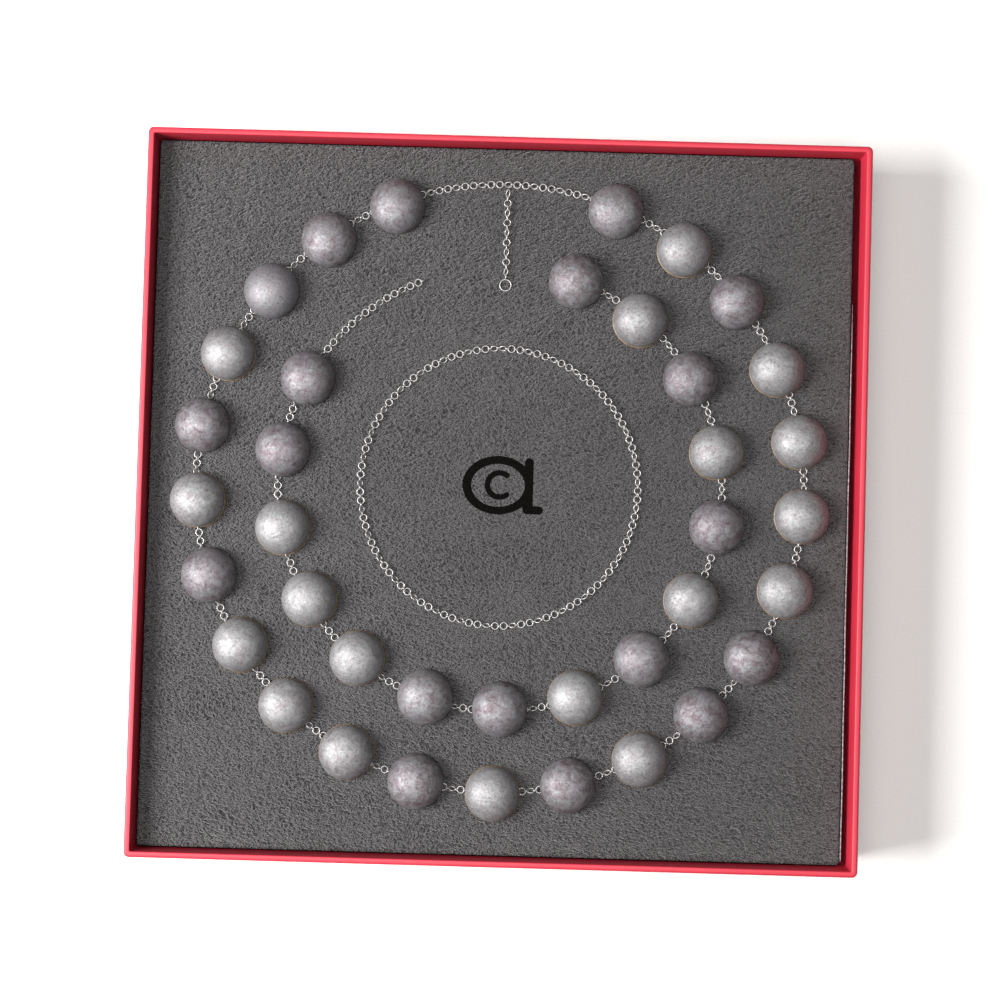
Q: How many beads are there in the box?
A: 38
